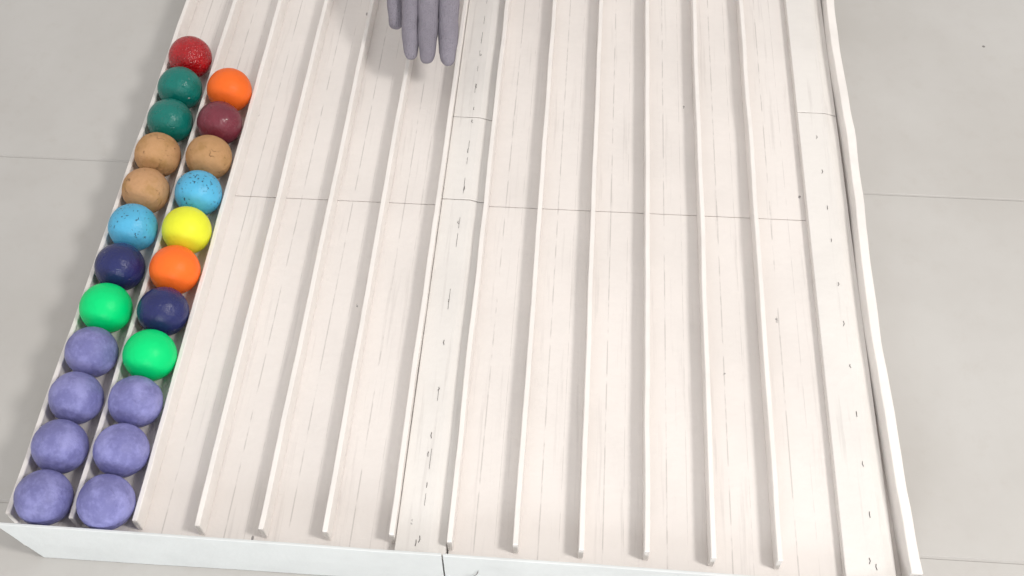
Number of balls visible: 23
